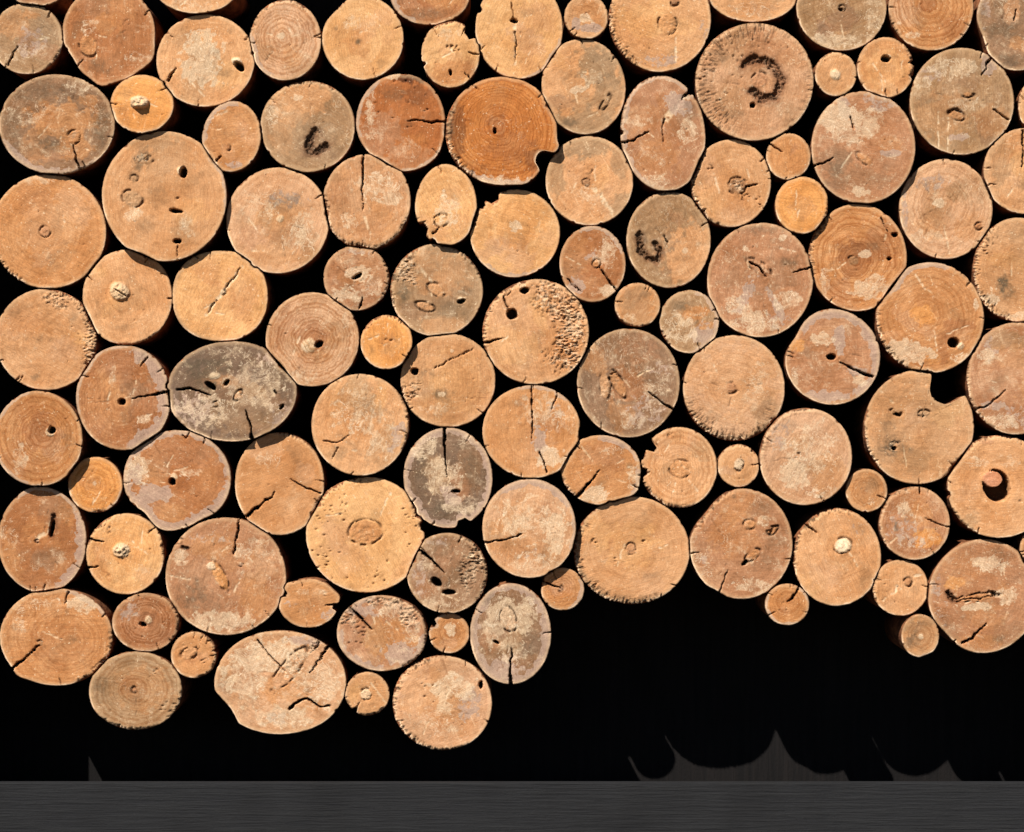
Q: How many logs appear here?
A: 106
